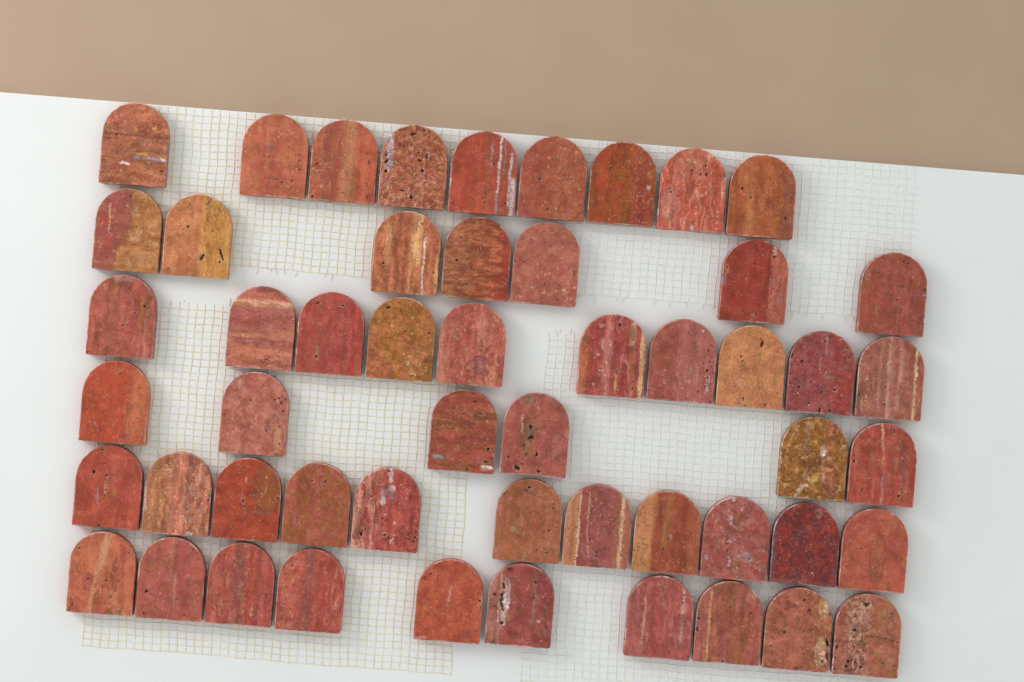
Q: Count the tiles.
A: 53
